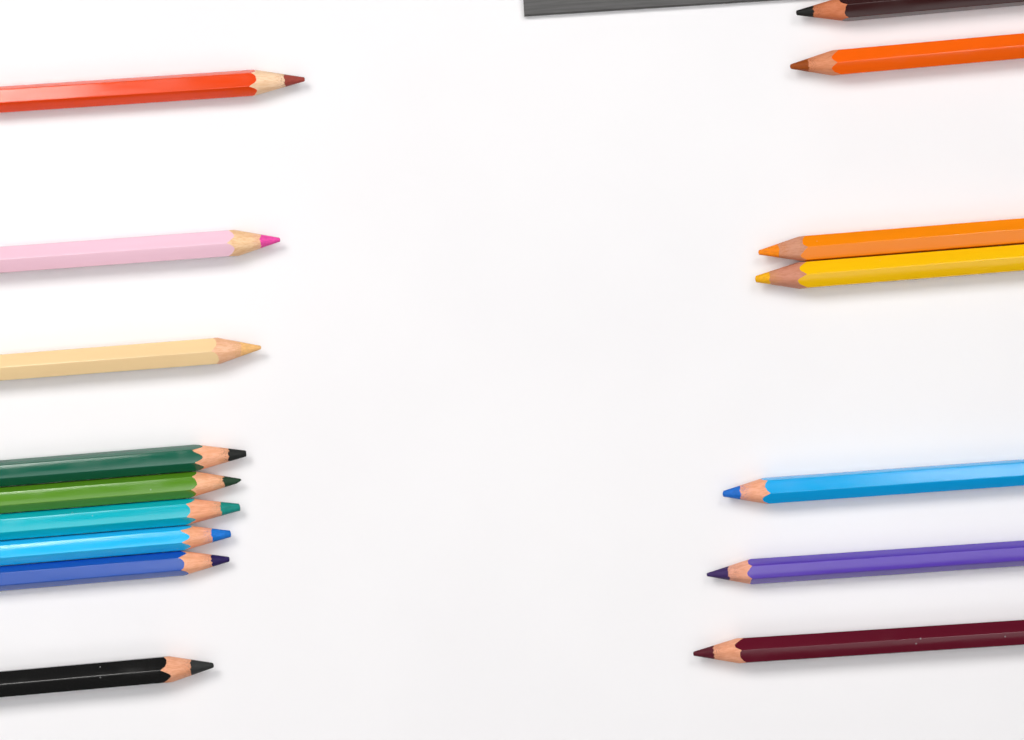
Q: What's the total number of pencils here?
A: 16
